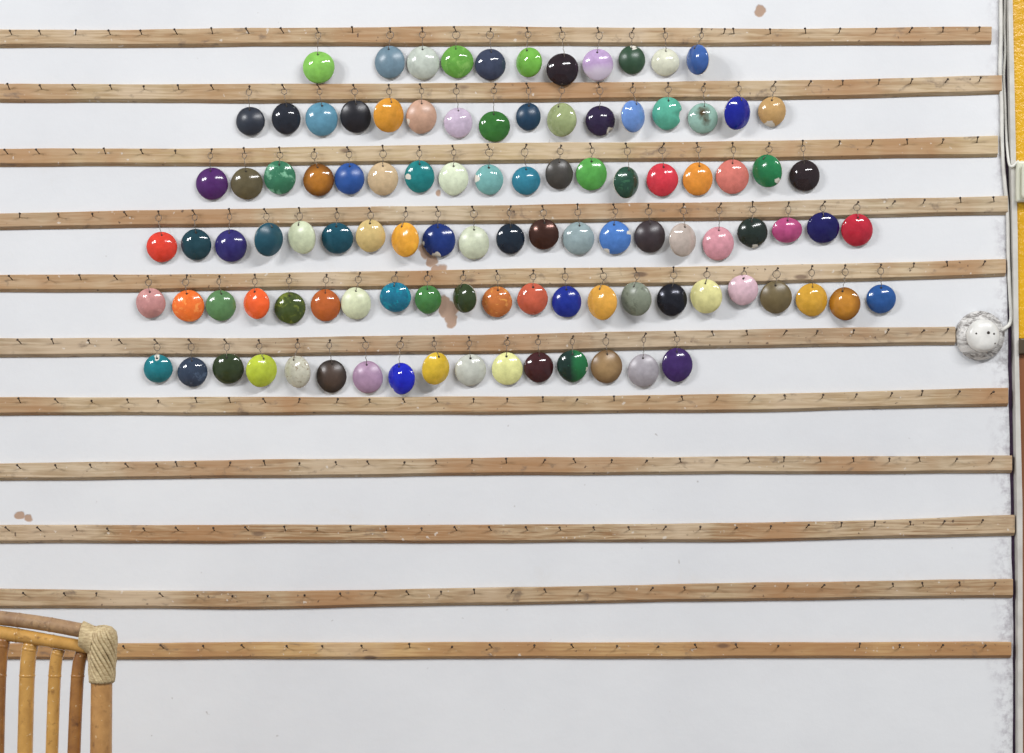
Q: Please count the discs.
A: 104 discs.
